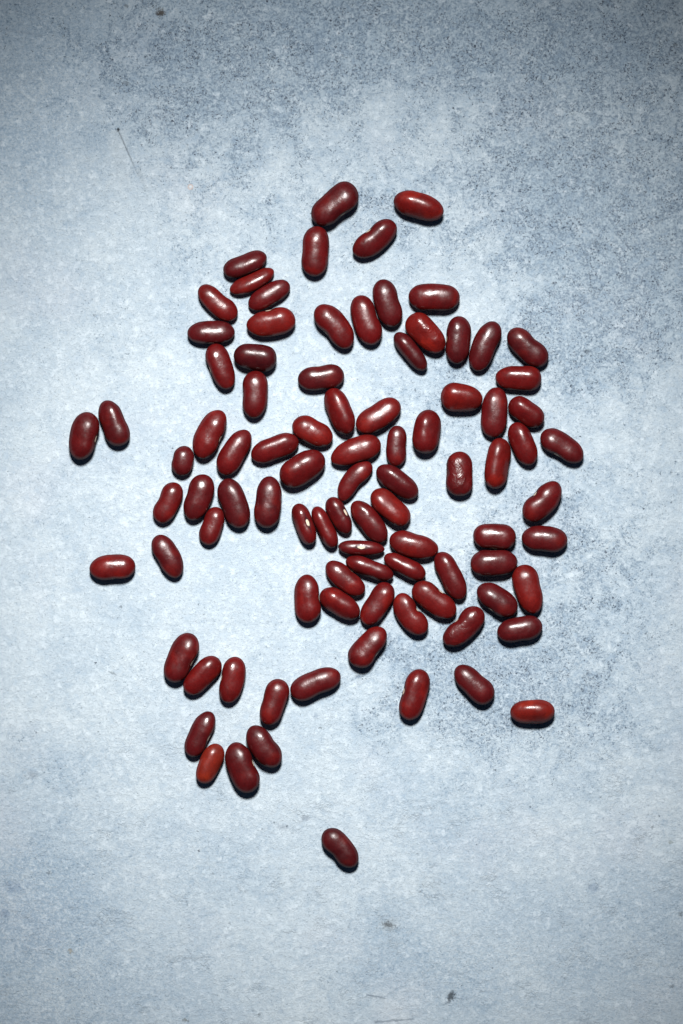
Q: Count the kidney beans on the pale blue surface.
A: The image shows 91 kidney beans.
